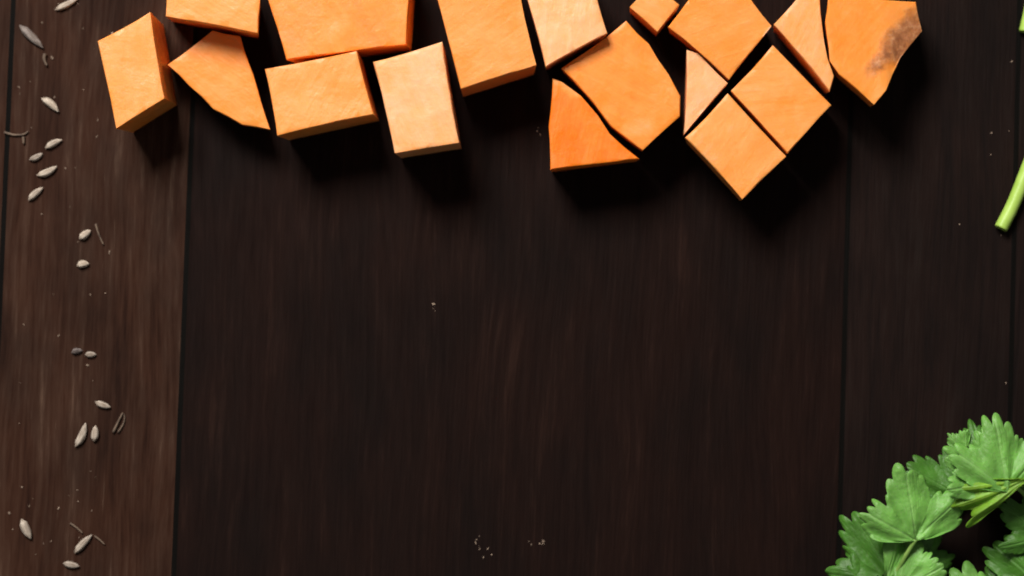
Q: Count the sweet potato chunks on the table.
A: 17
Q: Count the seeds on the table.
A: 17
